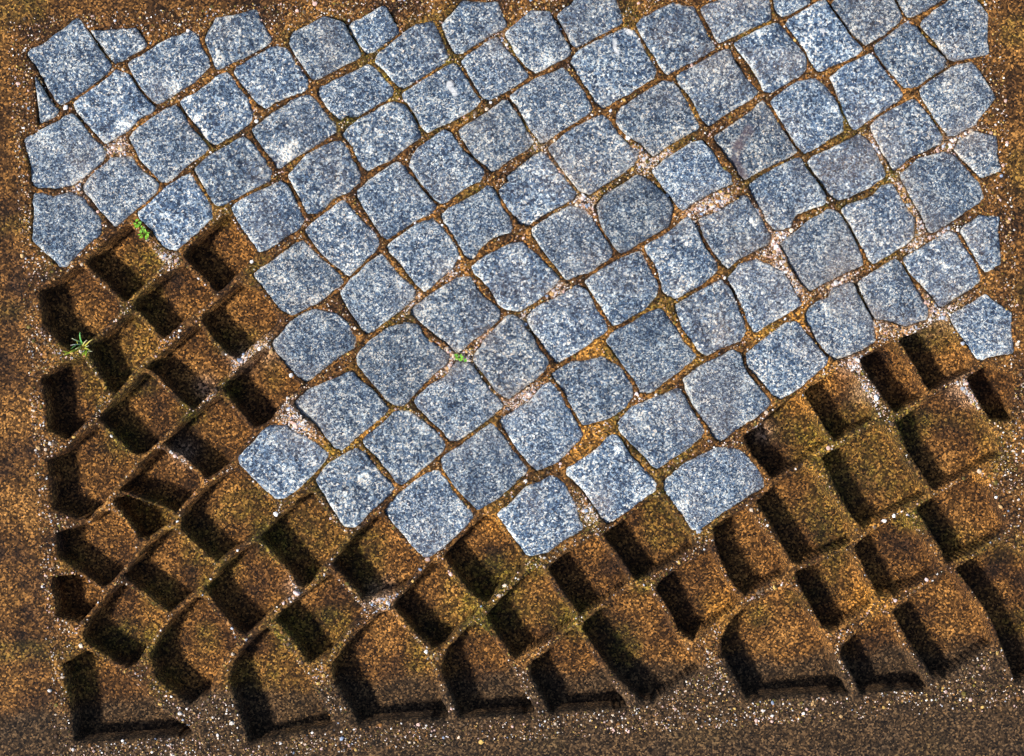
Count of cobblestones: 96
